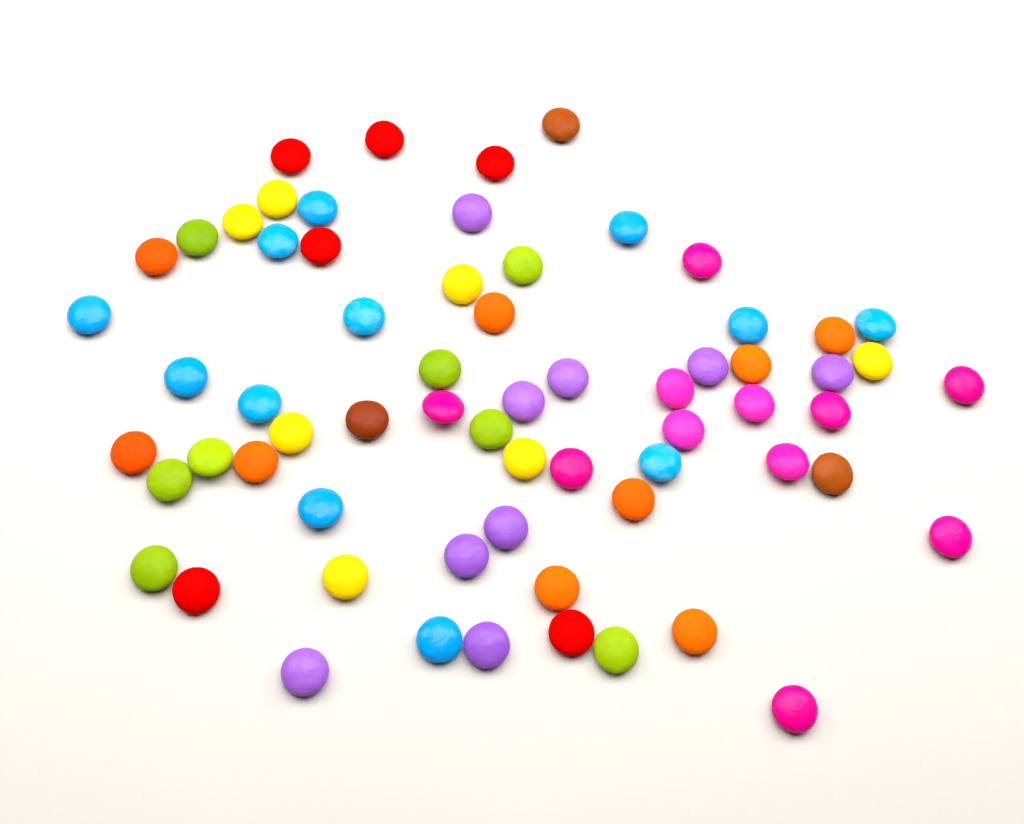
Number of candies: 65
